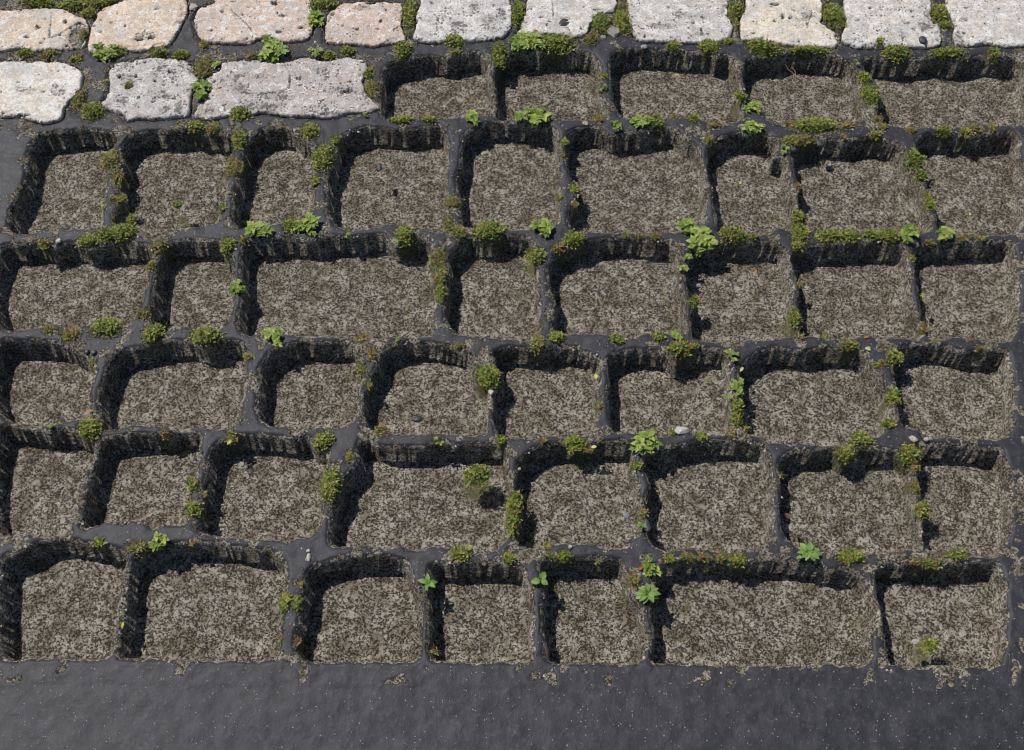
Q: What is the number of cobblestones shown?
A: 13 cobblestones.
